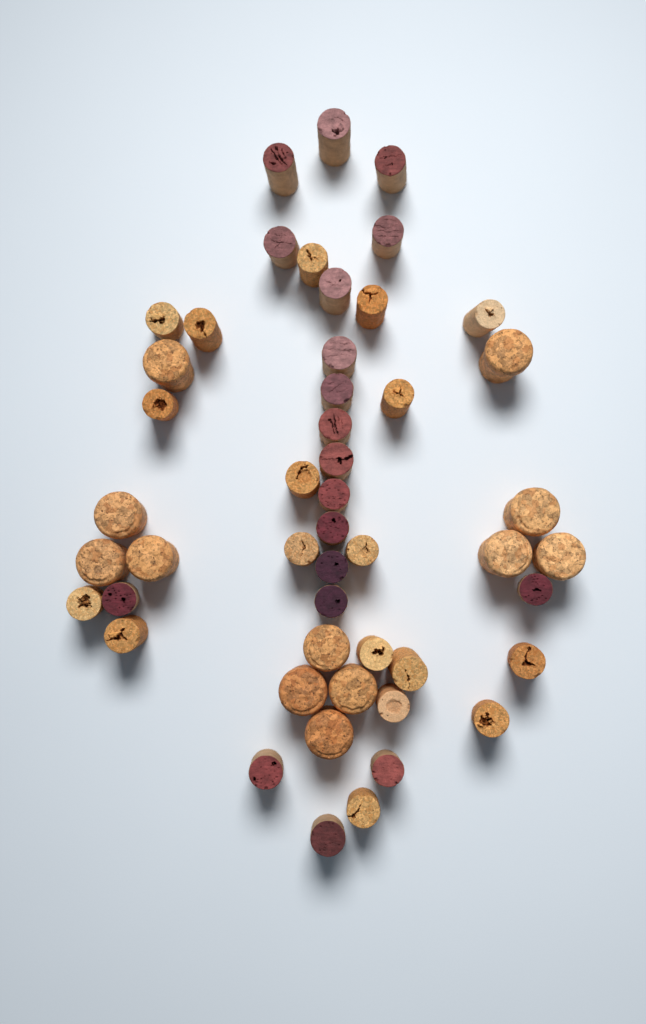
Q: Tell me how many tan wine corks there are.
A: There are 18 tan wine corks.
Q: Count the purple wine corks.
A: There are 19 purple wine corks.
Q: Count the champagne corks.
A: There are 12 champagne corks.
